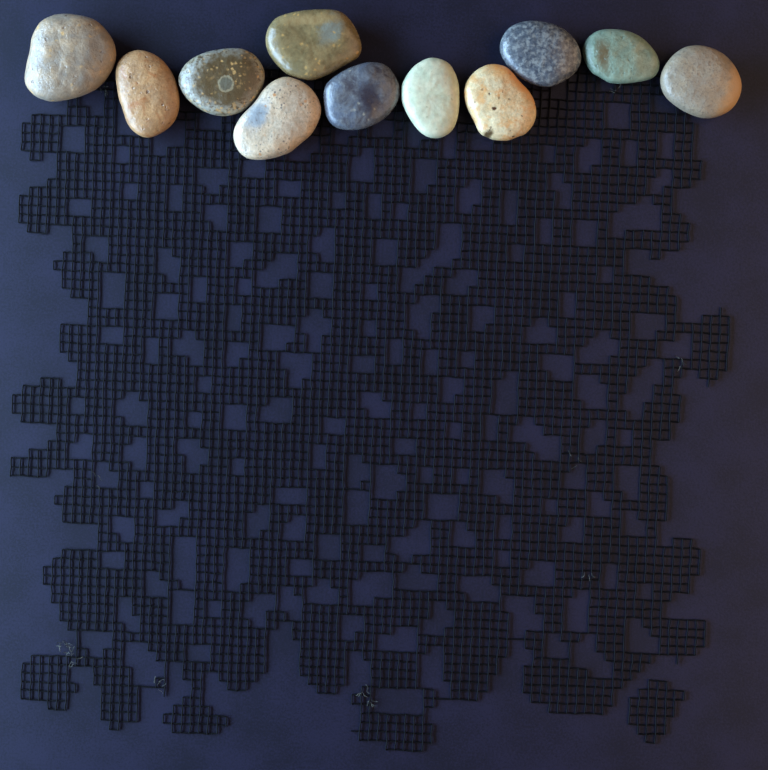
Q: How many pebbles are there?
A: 11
